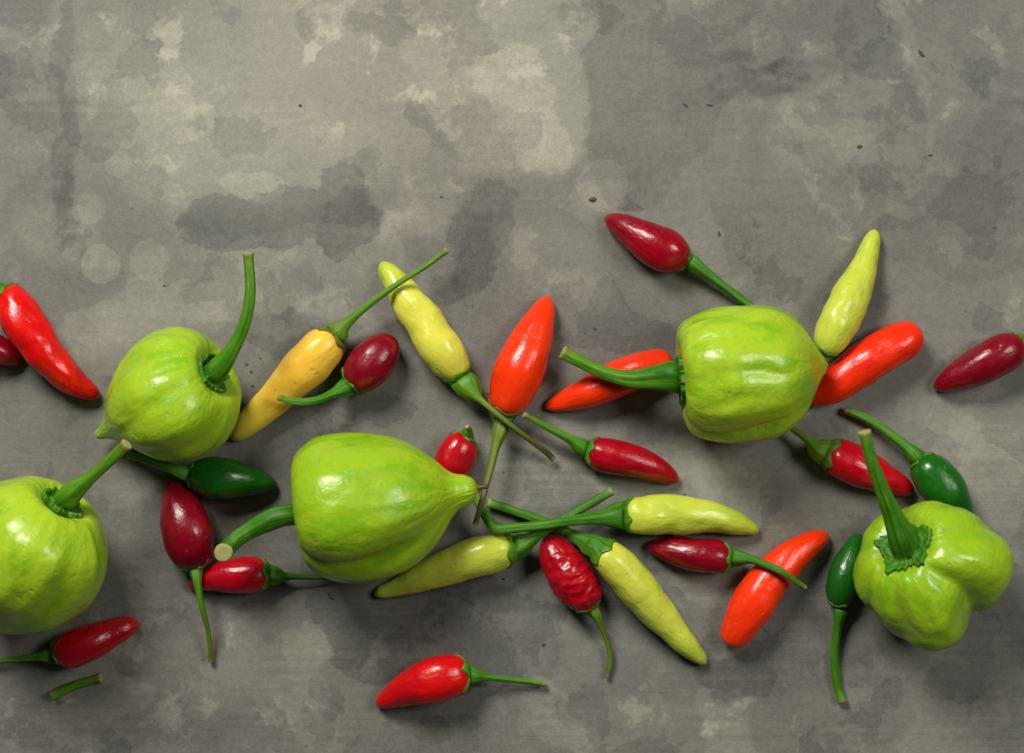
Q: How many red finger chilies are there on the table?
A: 18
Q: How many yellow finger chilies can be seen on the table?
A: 6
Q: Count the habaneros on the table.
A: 5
